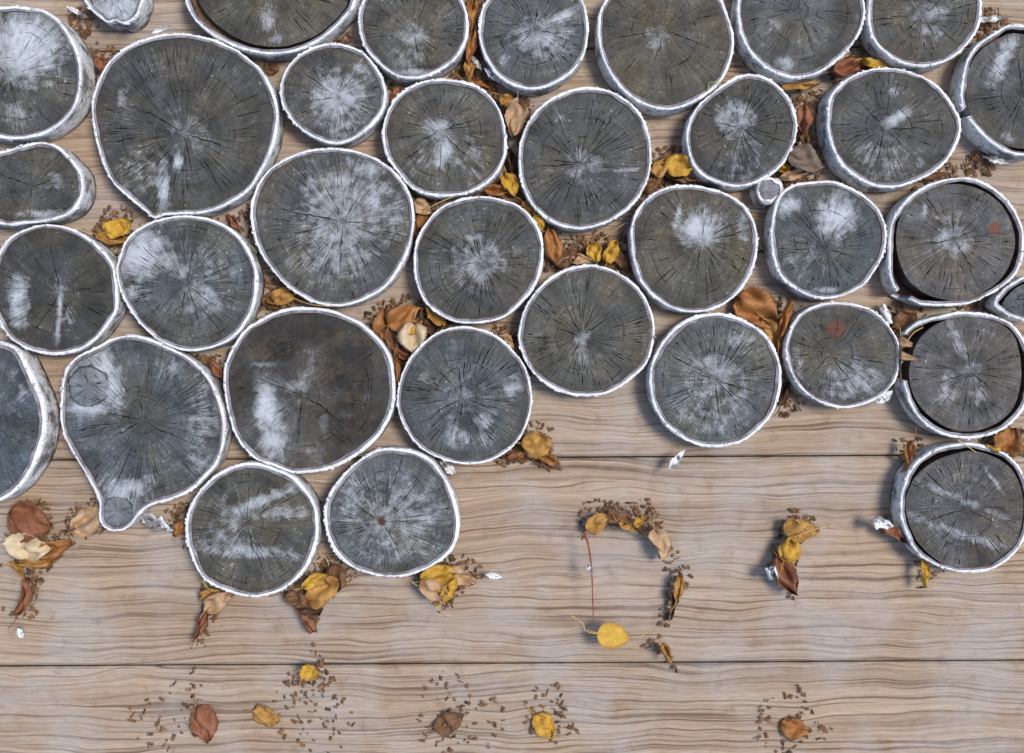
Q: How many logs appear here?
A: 35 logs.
